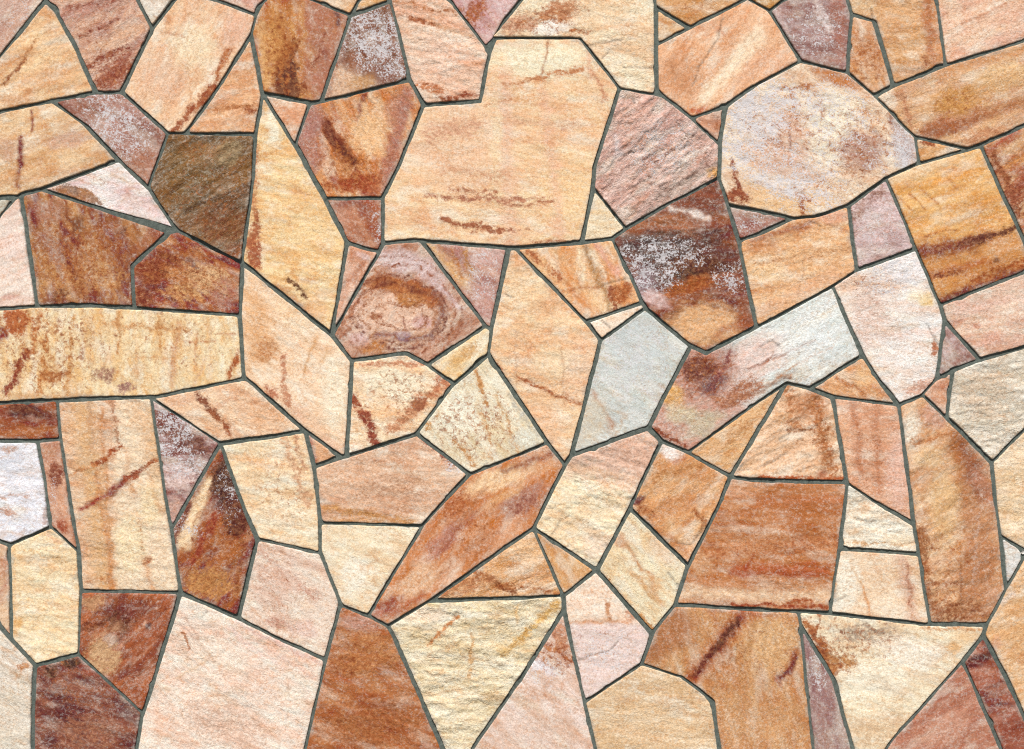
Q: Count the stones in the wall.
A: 110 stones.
